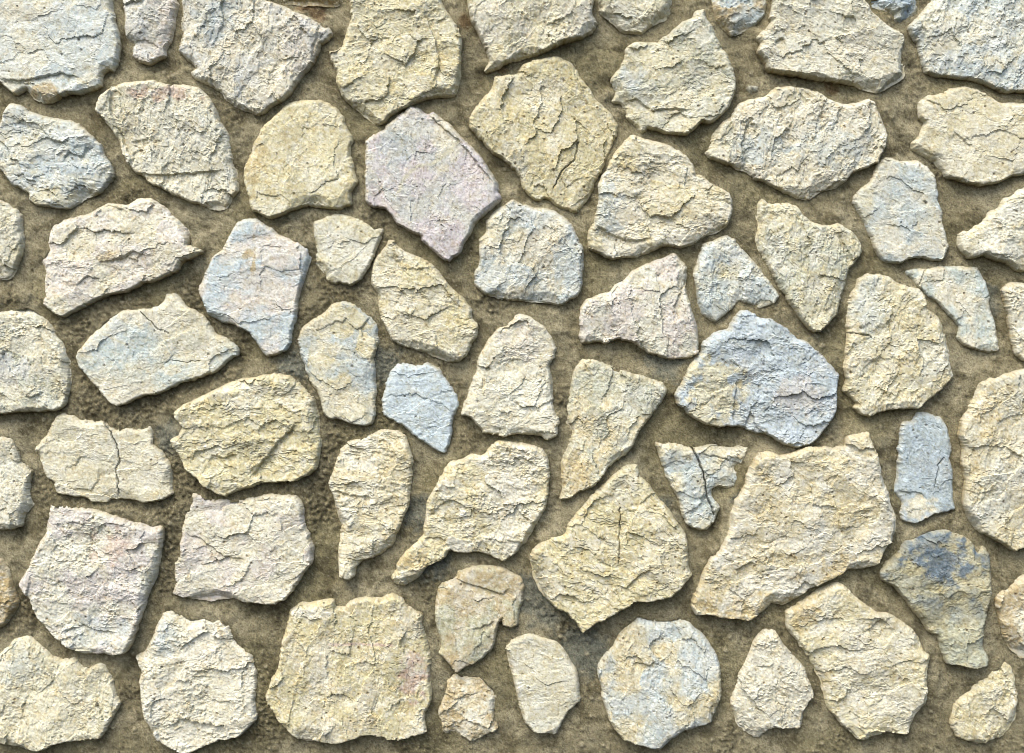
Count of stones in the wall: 66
